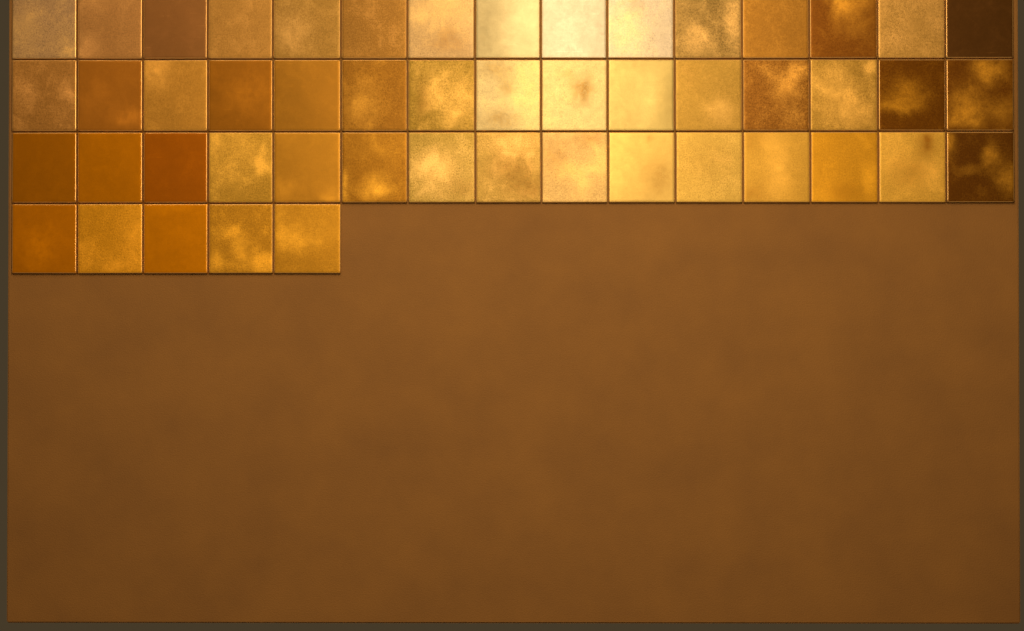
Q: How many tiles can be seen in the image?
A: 50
